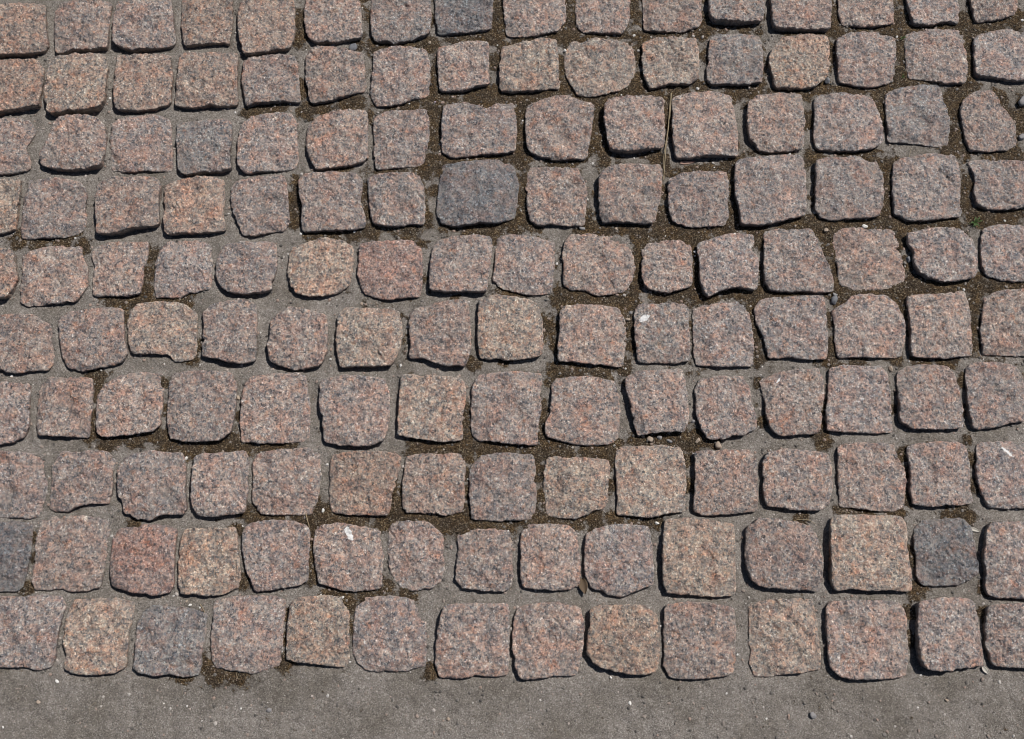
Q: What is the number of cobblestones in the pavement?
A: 152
